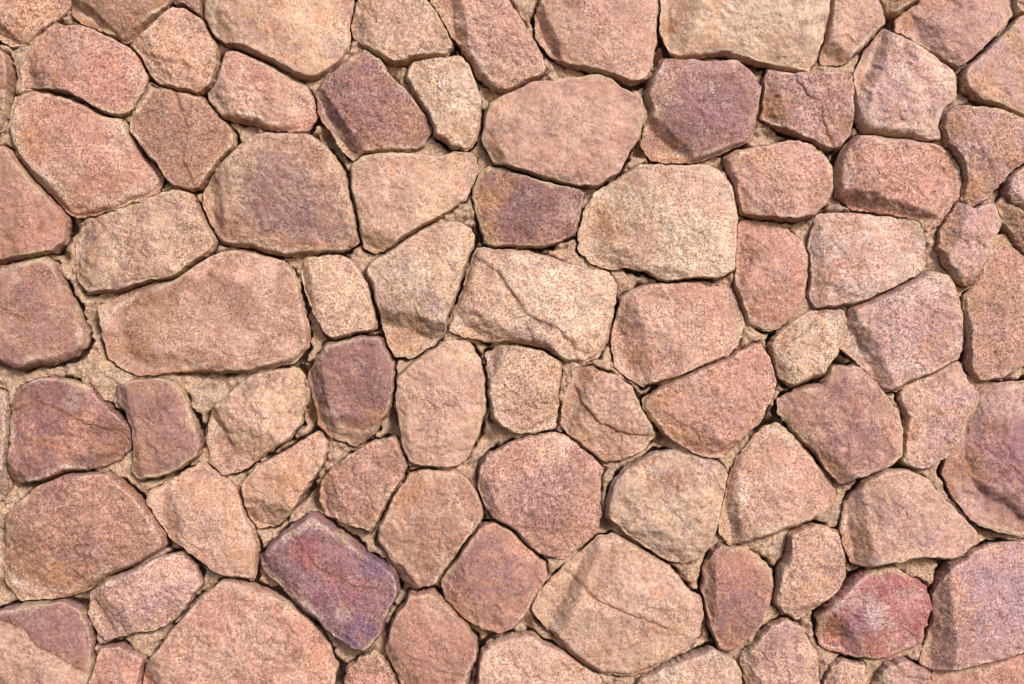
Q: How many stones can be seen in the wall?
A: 88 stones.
